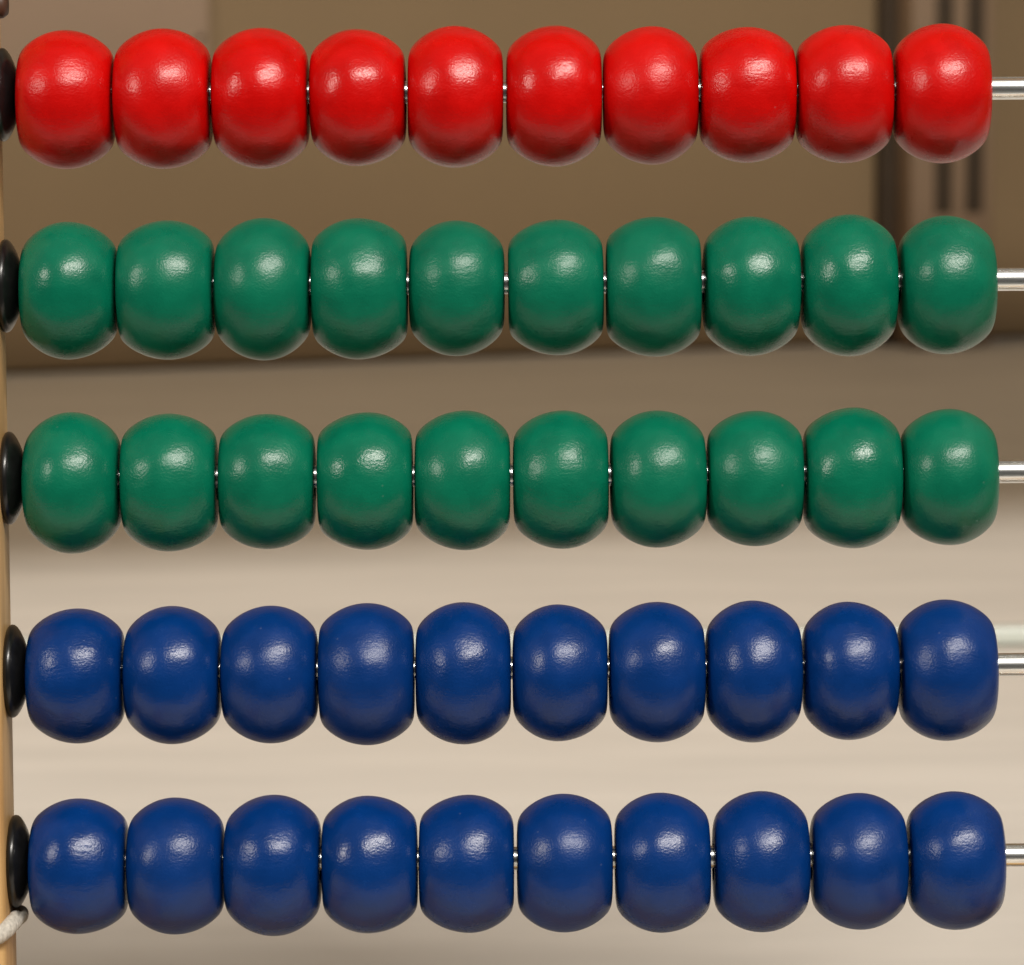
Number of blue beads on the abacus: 20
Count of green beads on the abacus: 20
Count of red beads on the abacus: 10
